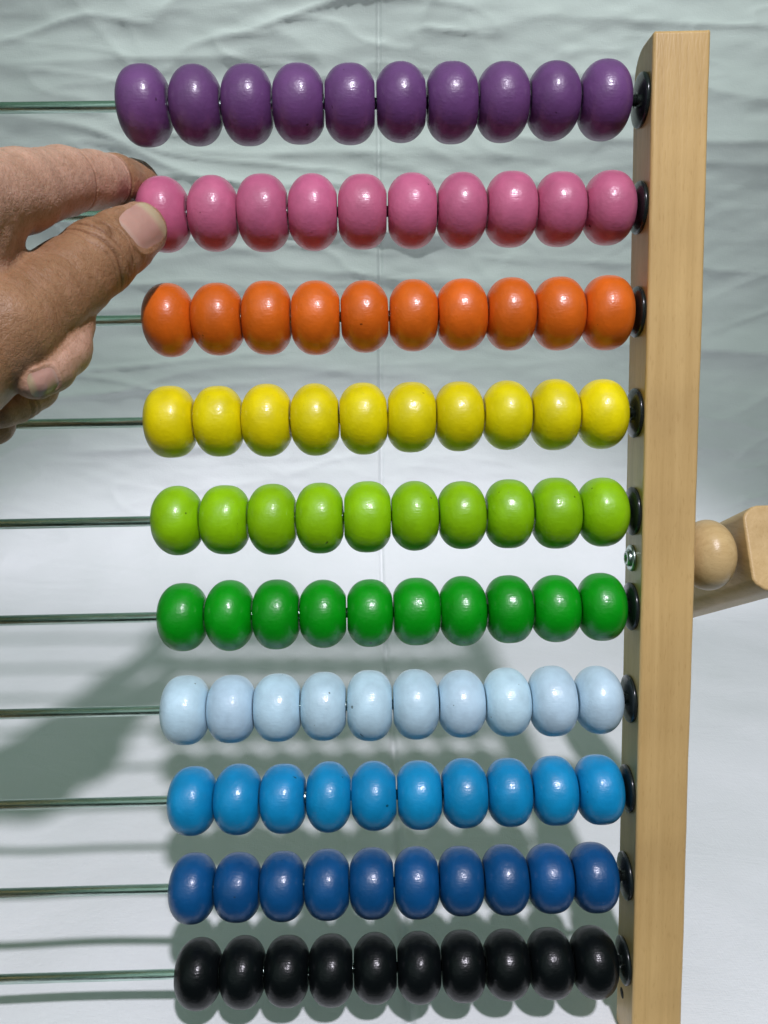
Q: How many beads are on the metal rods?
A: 100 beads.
